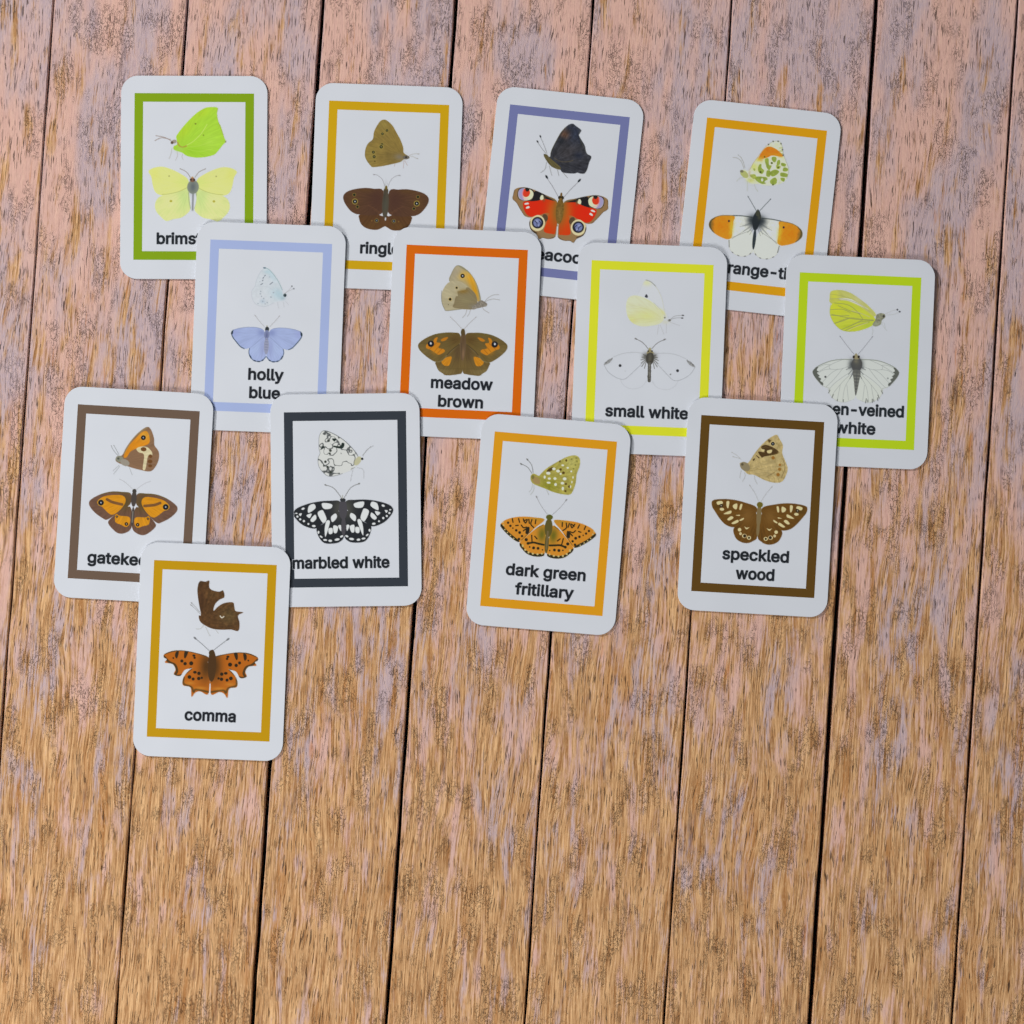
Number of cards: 13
